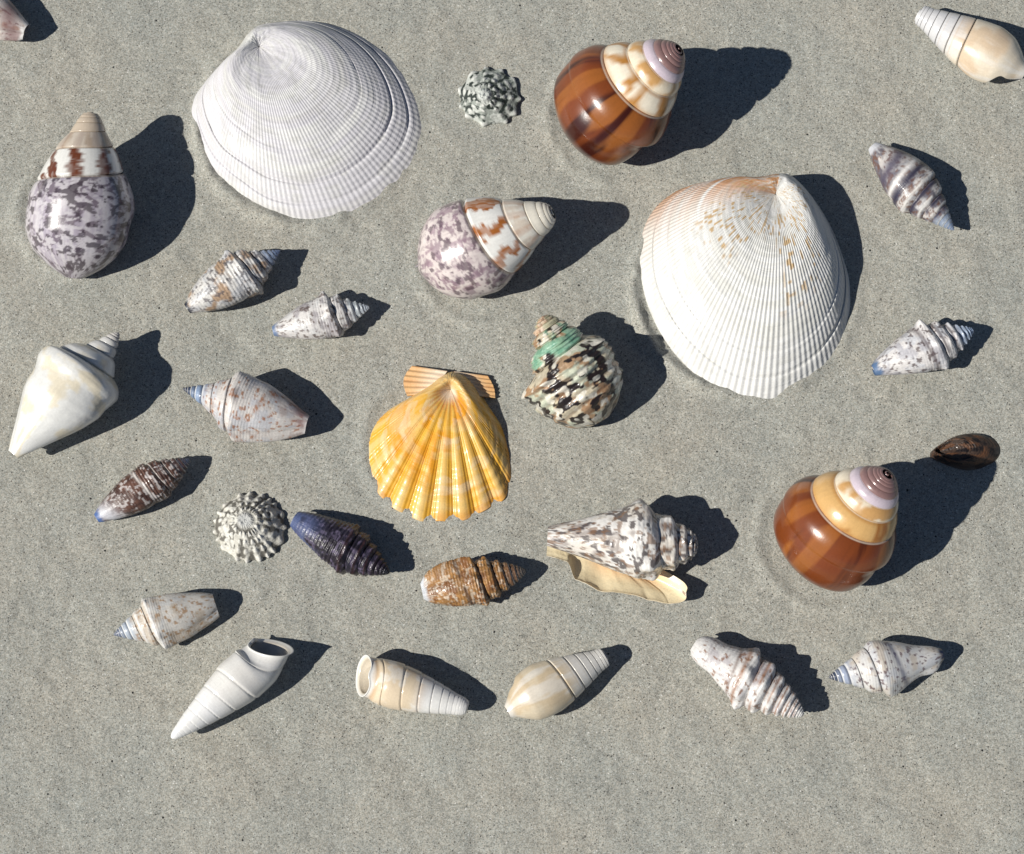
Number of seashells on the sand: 29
